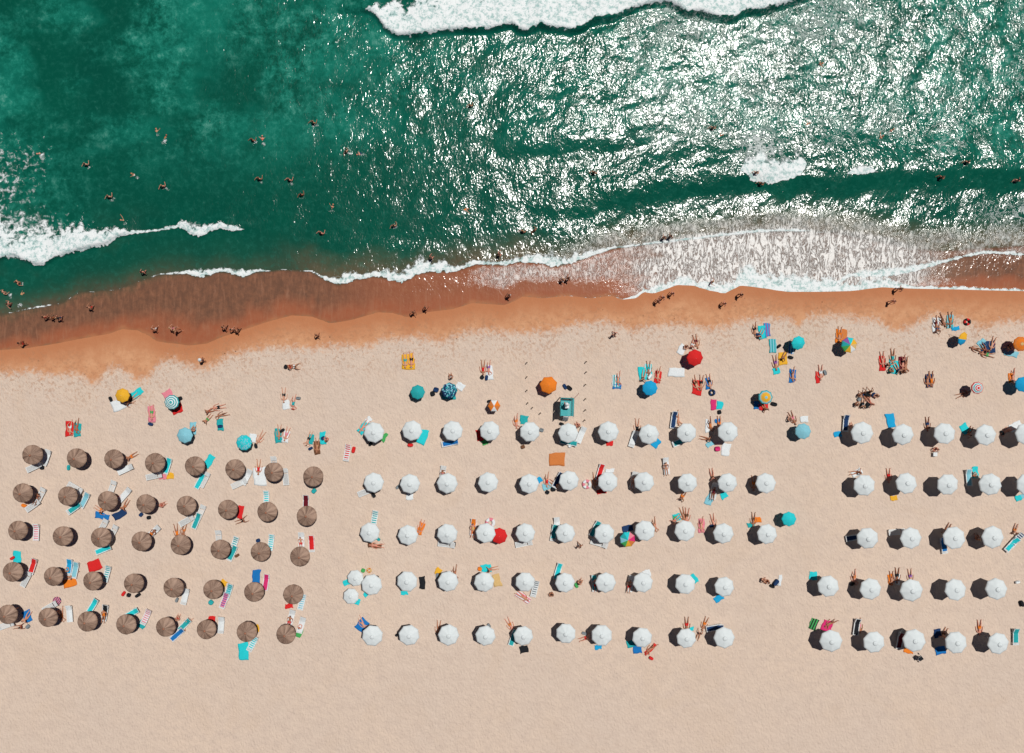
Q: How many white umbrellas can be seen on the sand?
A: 78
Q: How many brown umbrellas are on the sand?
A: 40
